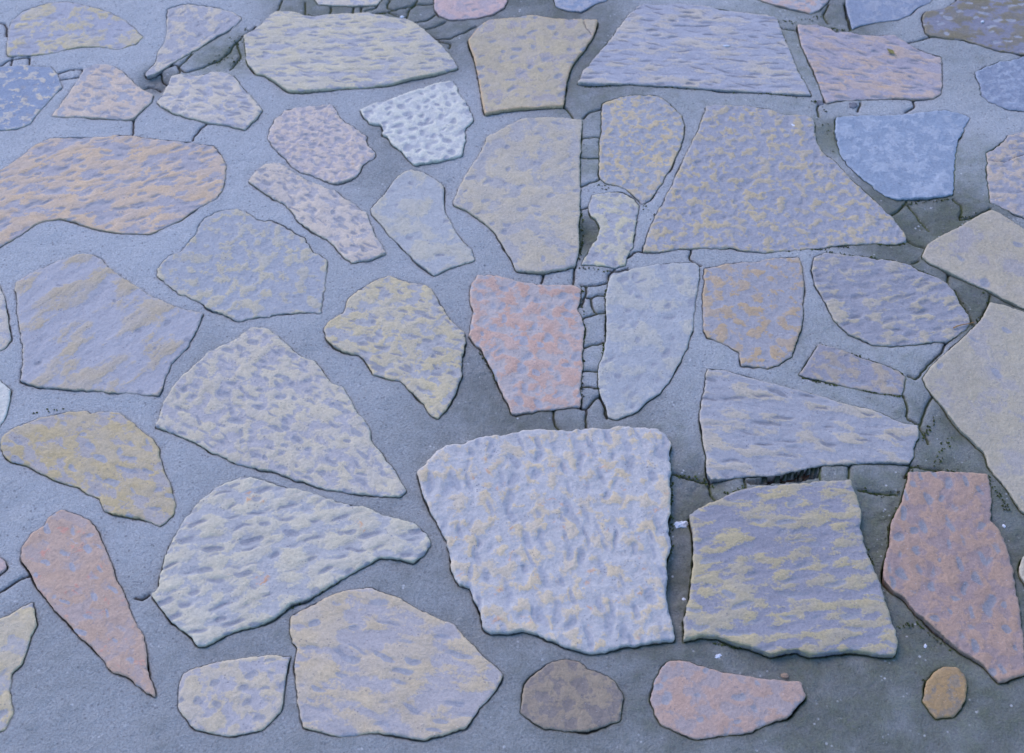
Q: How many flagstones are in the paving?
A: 55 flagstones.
